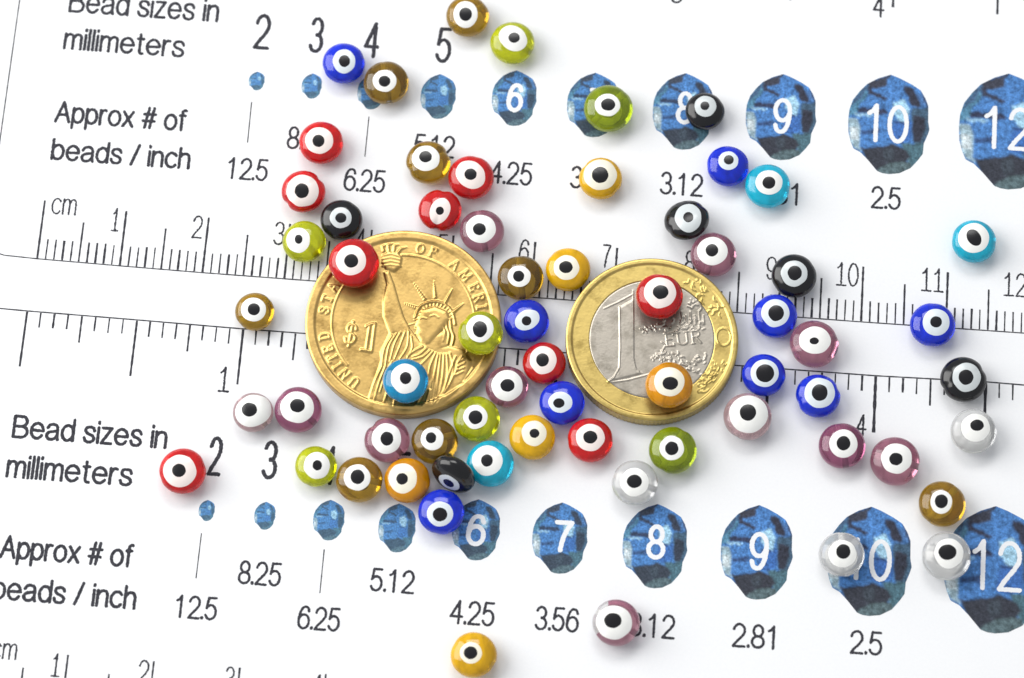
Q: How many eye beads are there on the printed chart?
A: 64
